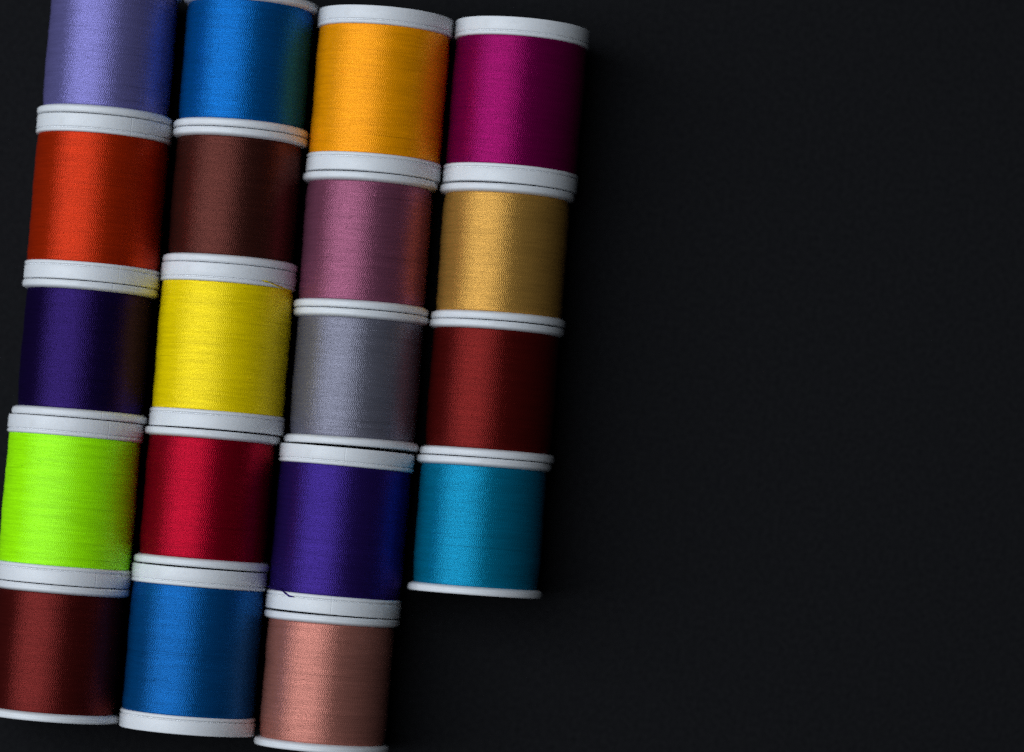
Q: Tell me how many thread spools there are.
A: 19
